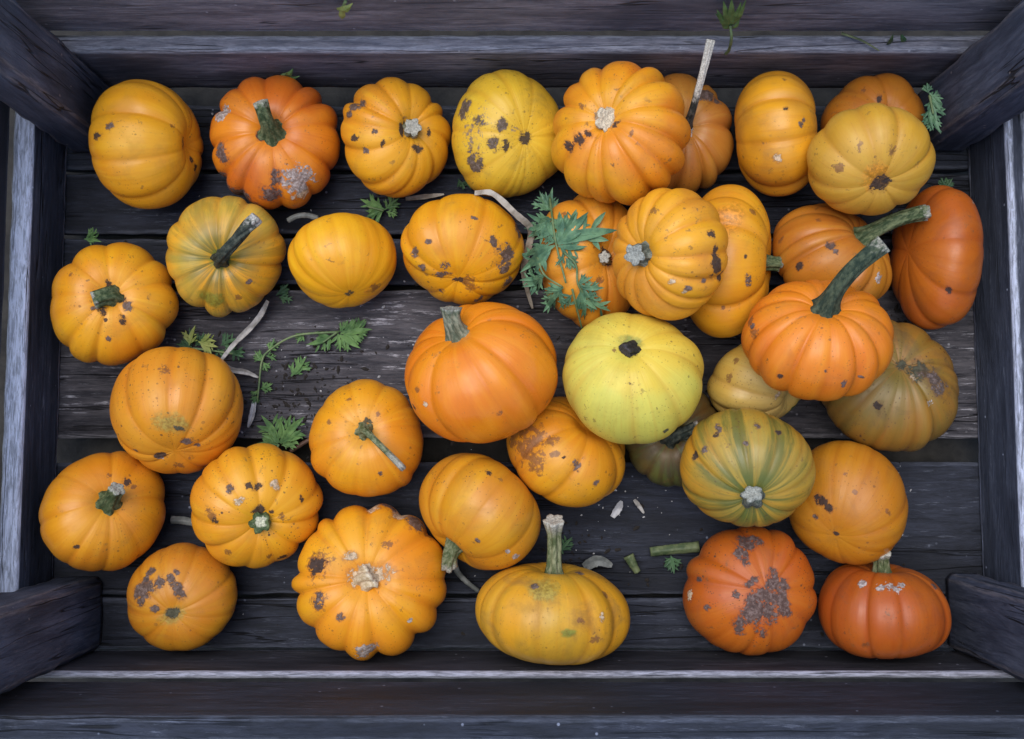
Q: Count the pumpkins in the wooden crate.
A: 37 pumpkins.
